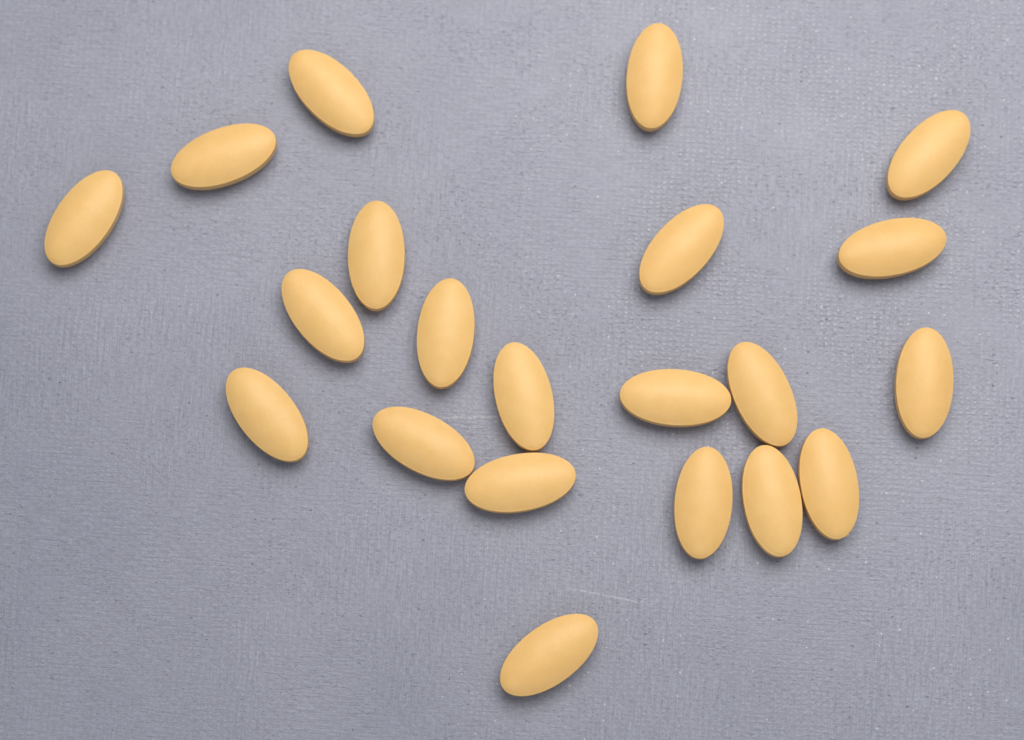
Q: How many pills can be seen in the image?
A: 21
